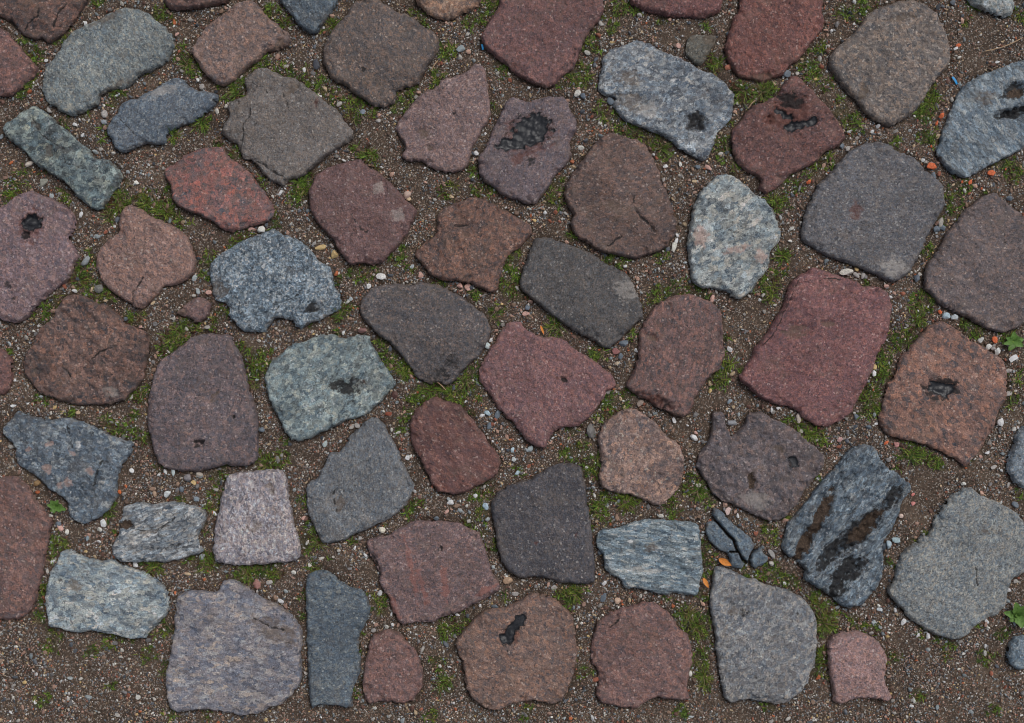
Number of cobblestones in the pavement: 67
